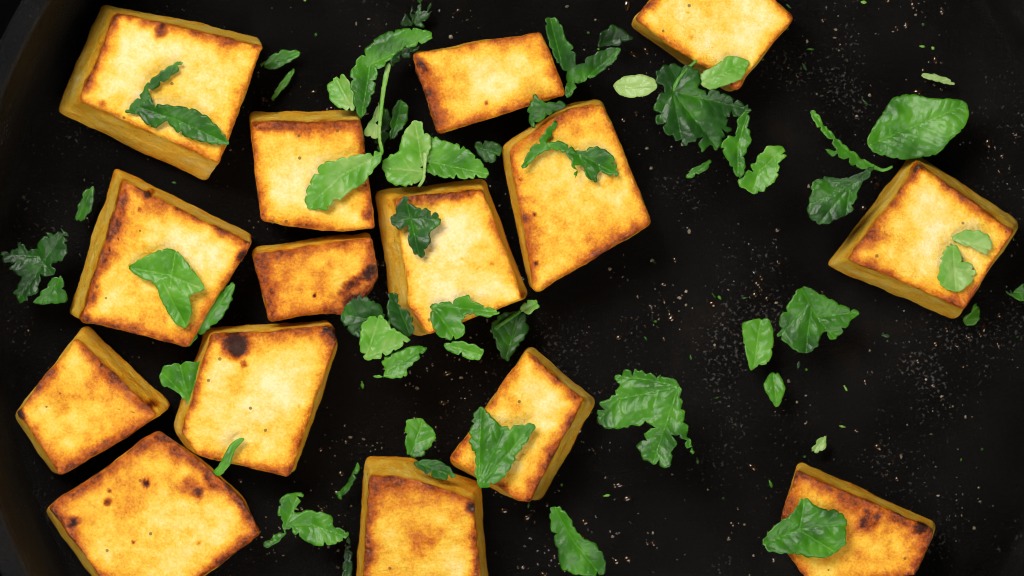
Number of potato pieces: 15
